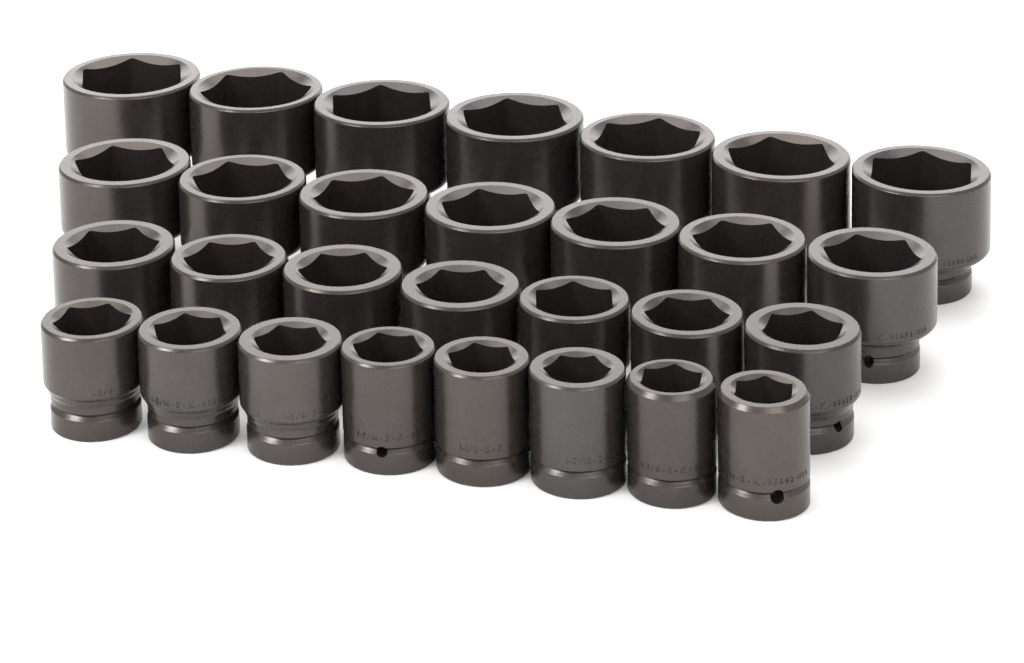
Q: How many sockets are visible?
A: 29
